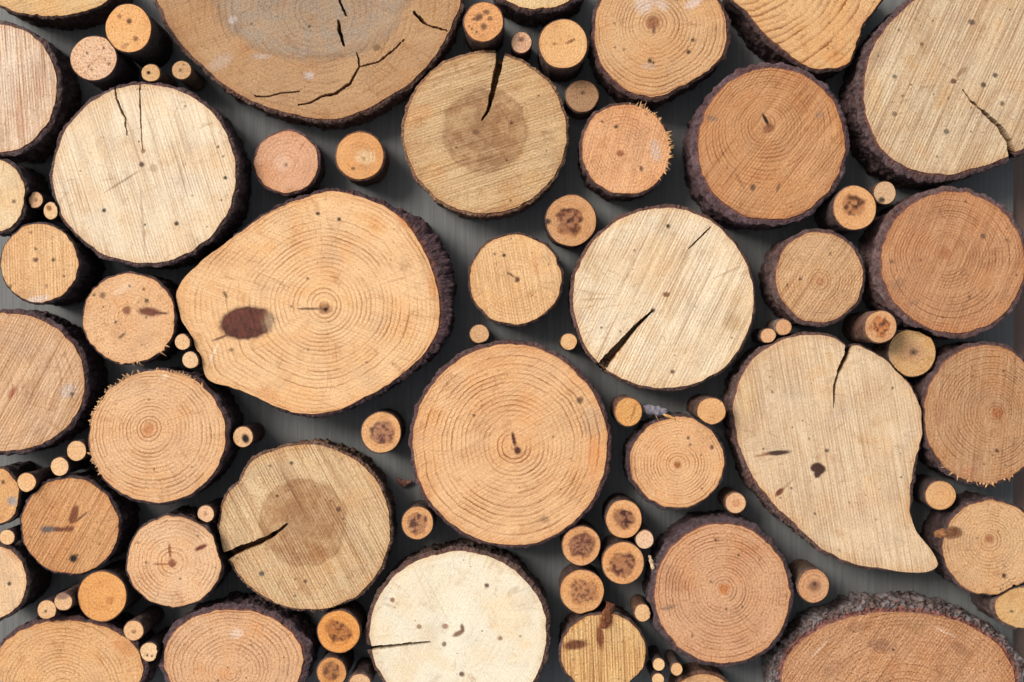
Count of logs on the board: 92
